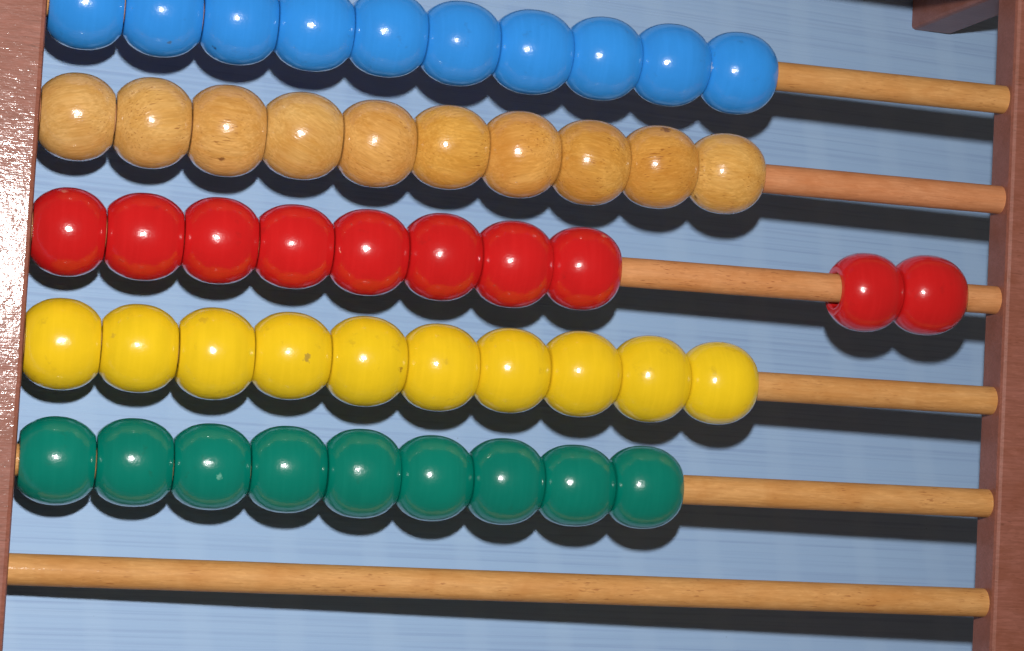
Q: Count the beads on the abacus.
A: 49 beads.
